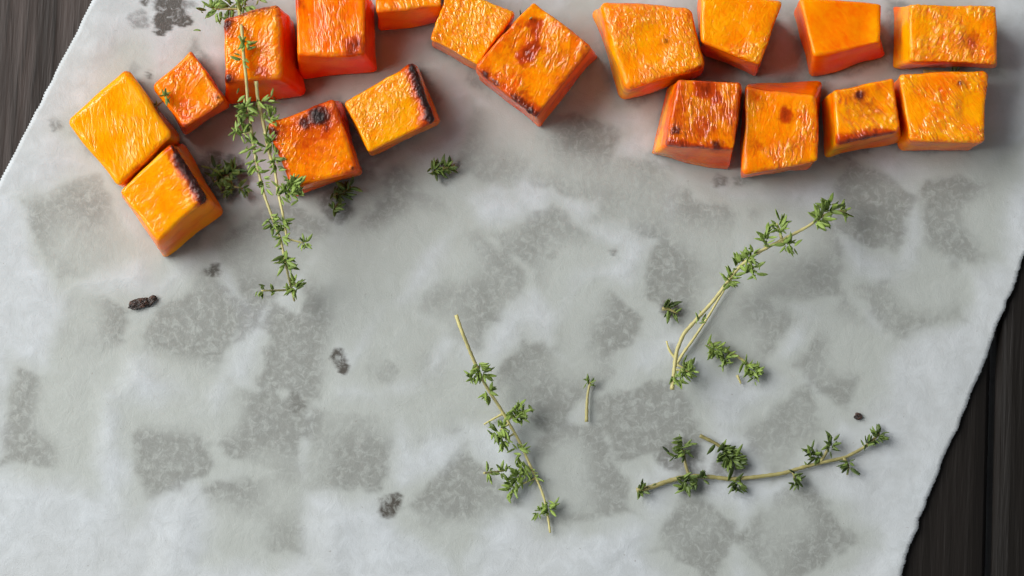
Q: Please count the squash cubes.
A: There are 18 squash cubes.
